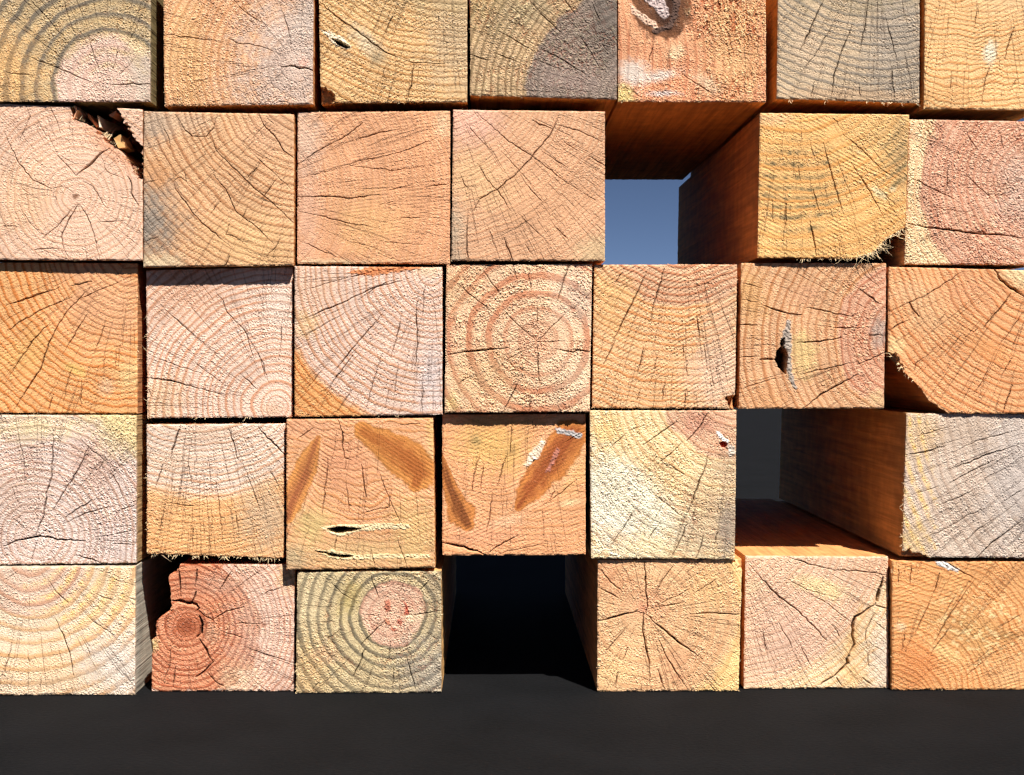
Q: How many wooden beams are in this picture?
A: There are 32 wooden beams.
